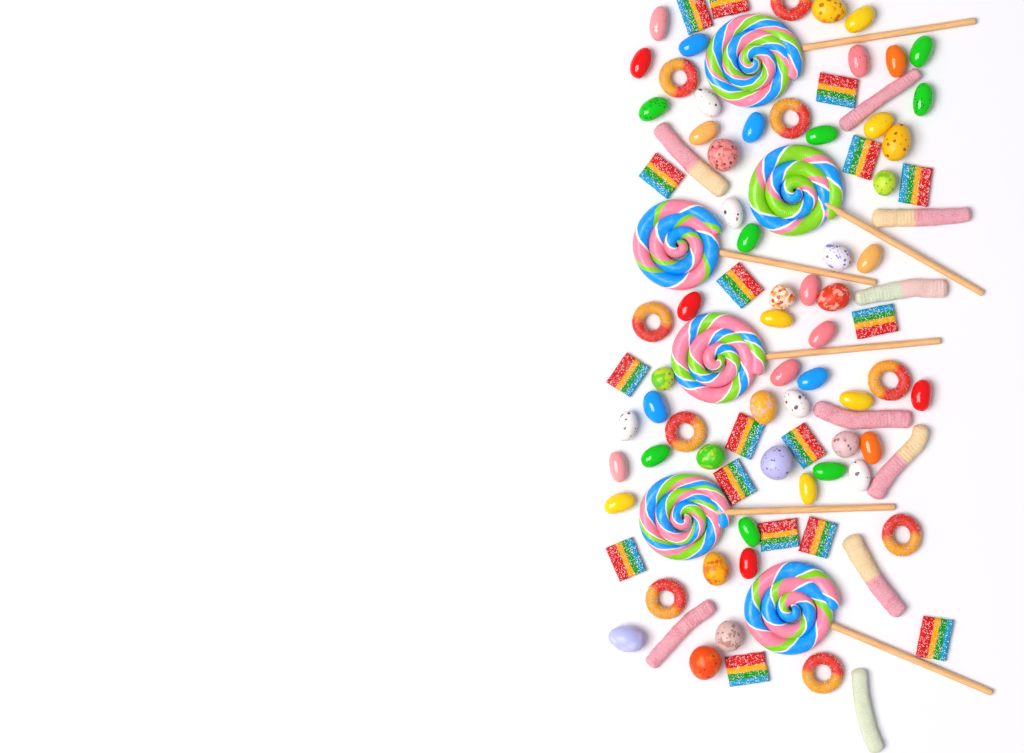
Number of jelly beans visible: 32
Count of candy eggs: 21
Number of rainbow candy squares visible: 17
